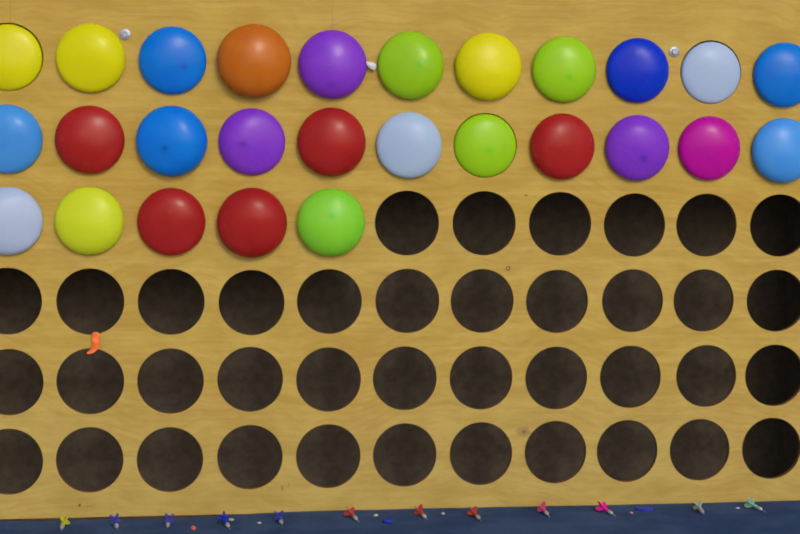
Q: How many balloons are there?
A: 27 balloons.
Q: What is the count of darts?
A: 12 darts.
